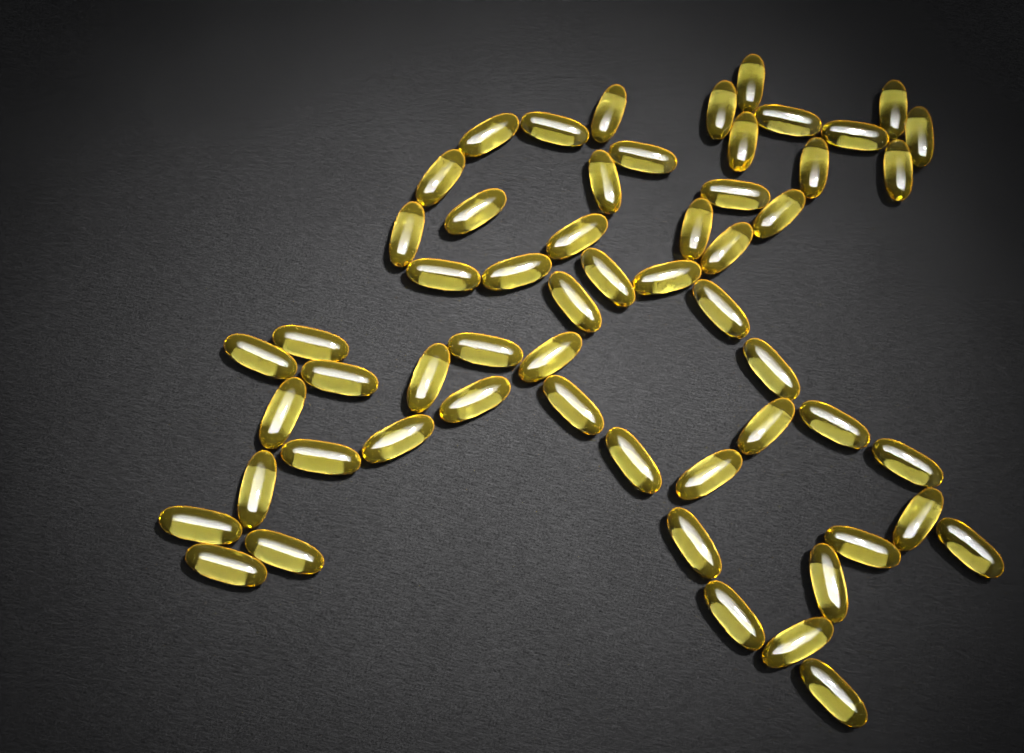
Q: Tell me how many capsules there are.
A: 57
